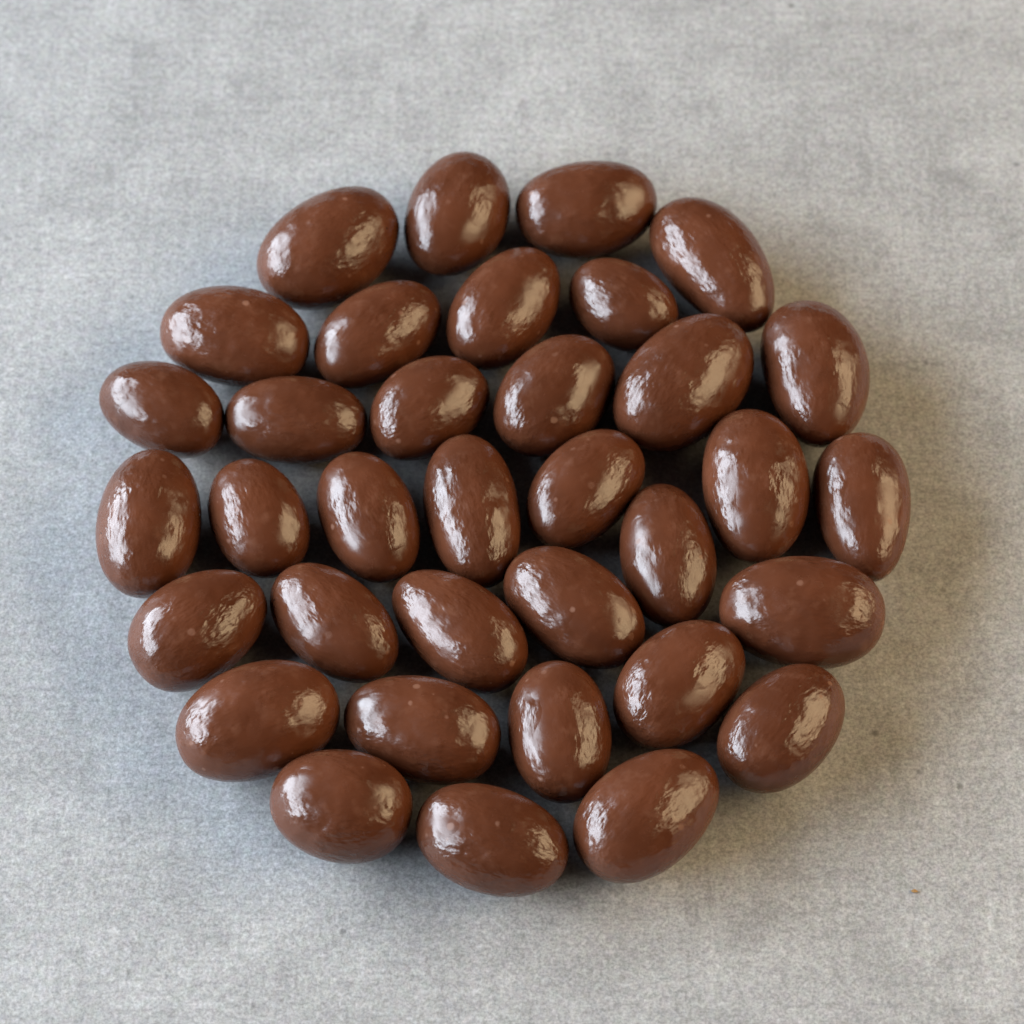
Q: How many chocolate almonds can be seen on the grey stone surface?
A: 35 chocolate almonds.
